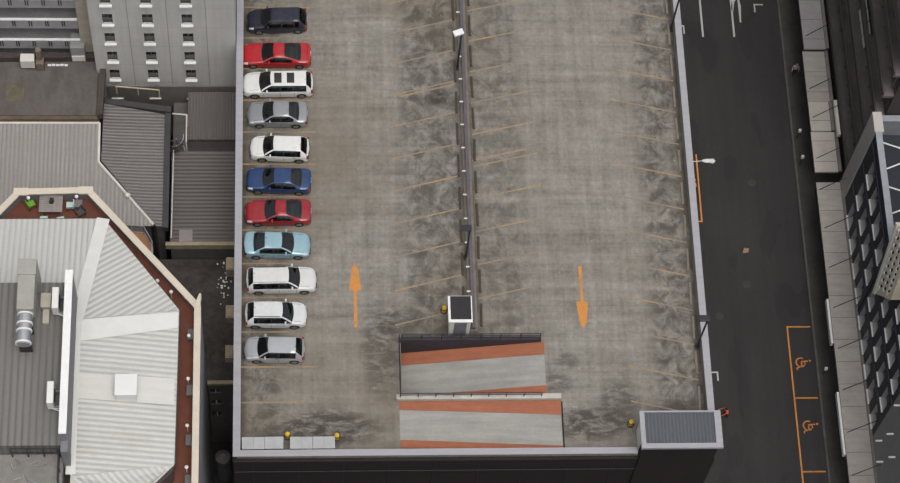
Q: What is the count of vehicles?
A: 11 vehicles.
